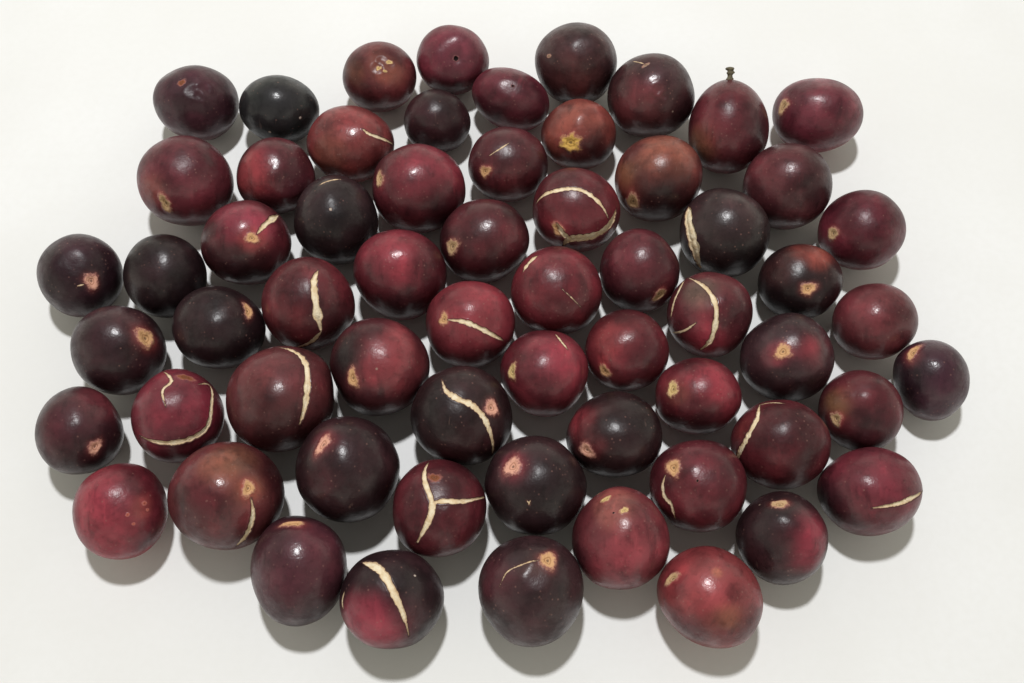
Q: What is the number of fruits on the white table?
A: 62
